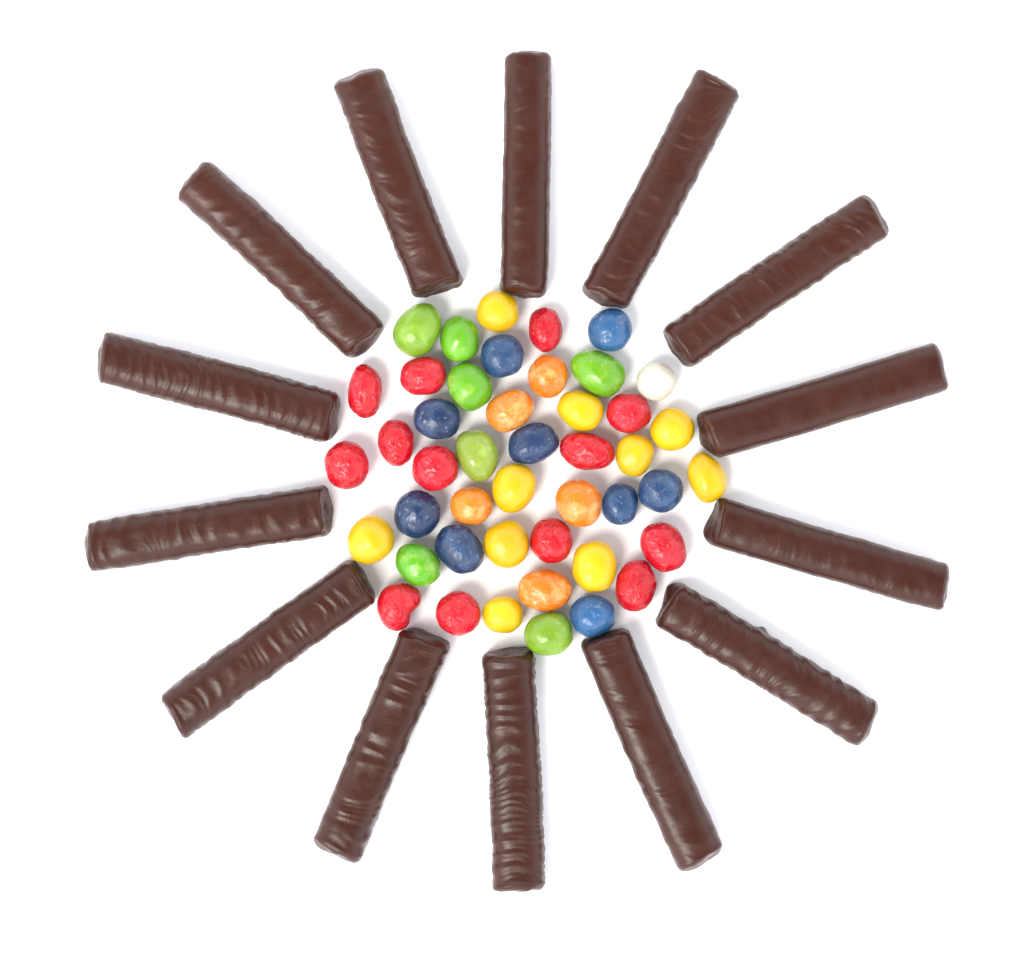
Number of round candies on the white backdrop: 45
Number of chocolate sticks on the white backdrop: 14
